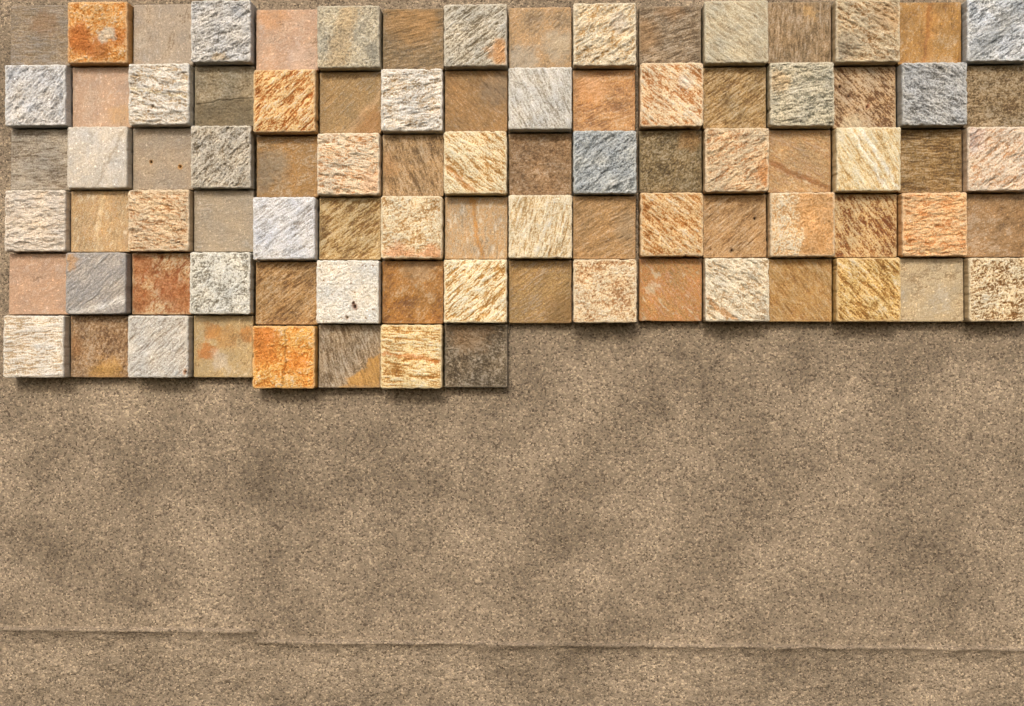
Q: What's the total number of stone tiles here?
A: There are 88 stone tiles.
